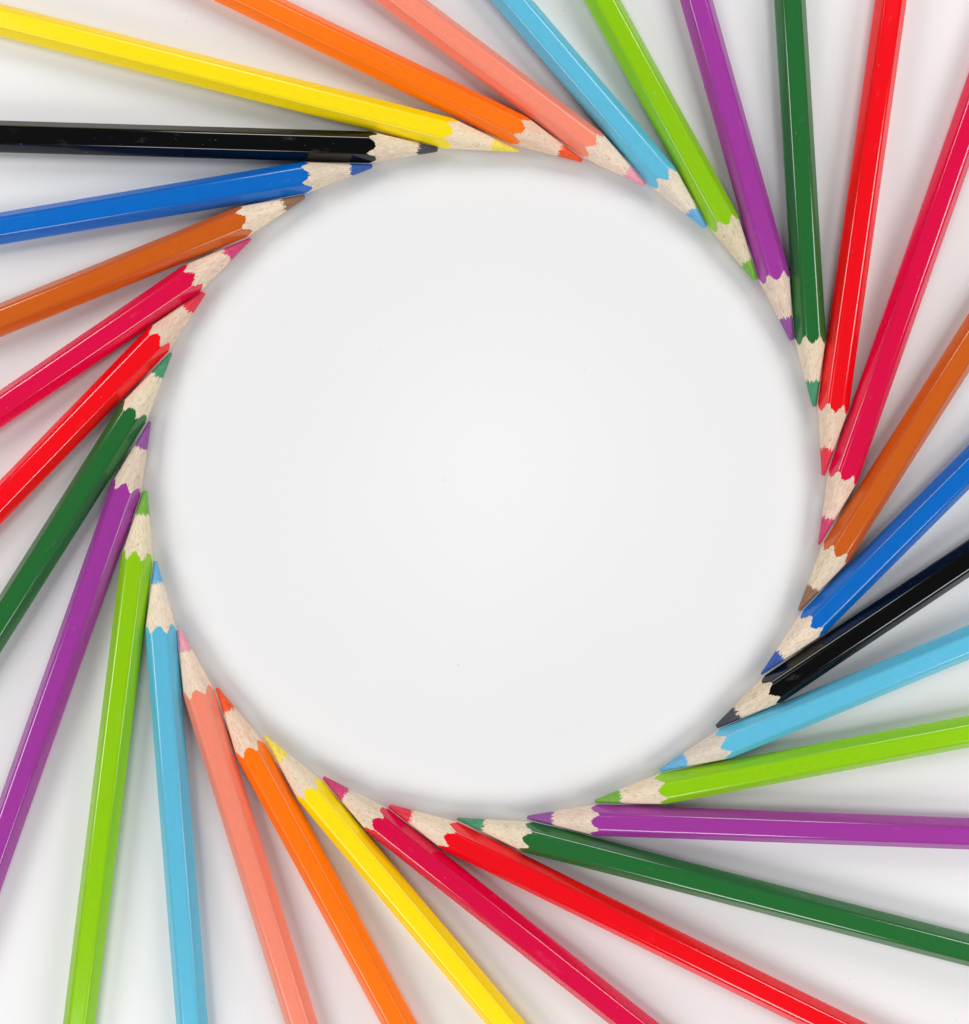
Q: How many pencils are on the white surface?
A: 30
